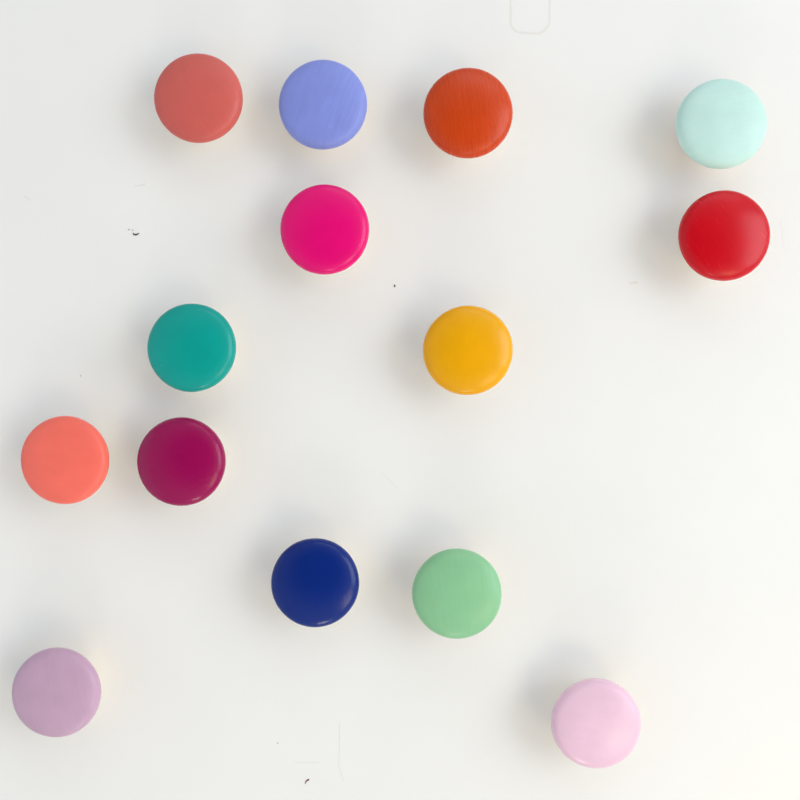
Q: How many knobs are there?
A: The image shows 14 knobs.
